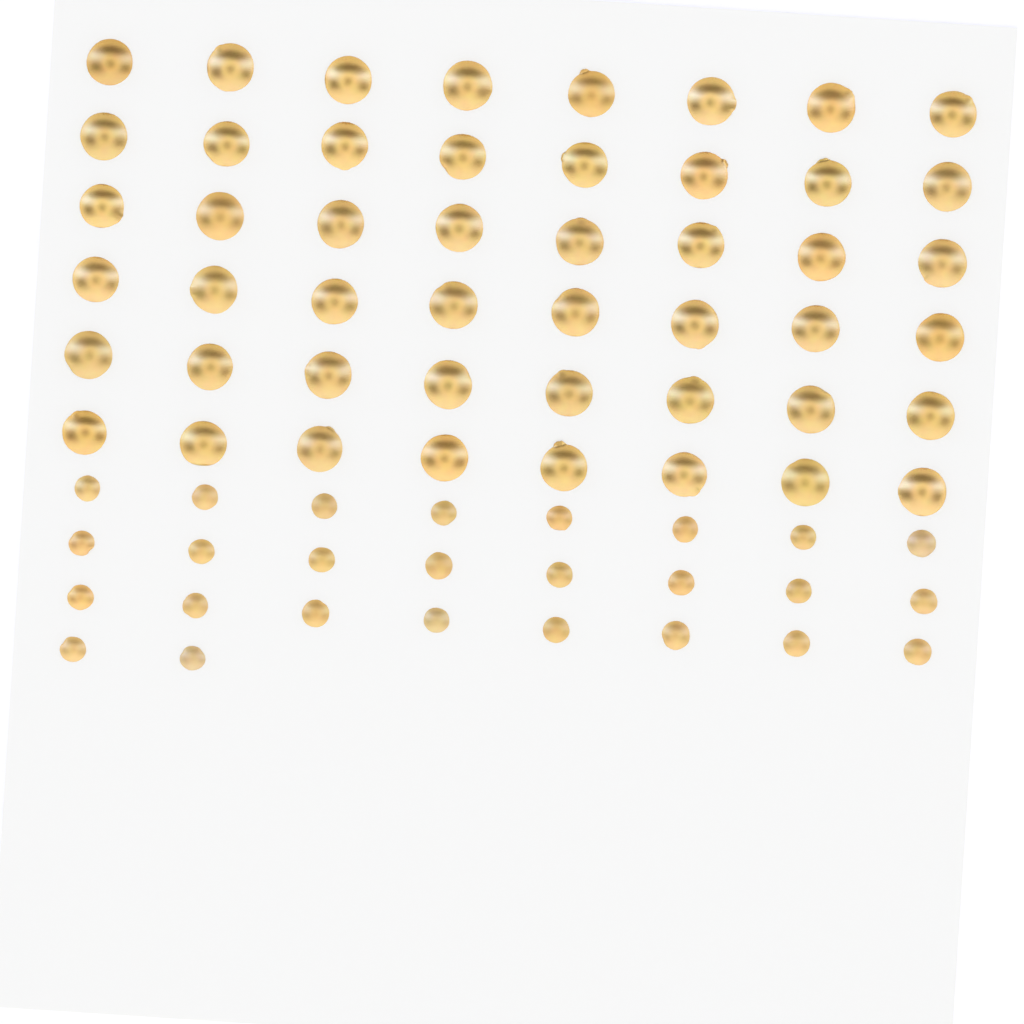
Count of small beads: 26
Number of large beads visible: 48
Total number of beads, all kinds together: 74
